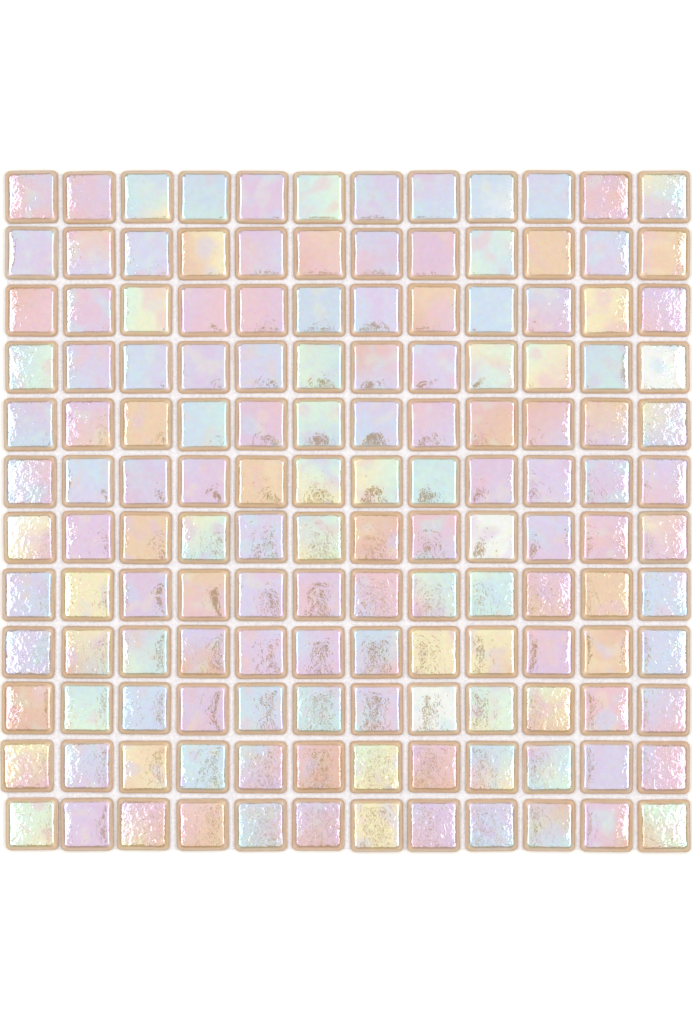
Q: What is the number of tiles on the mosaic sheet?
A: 144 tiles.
